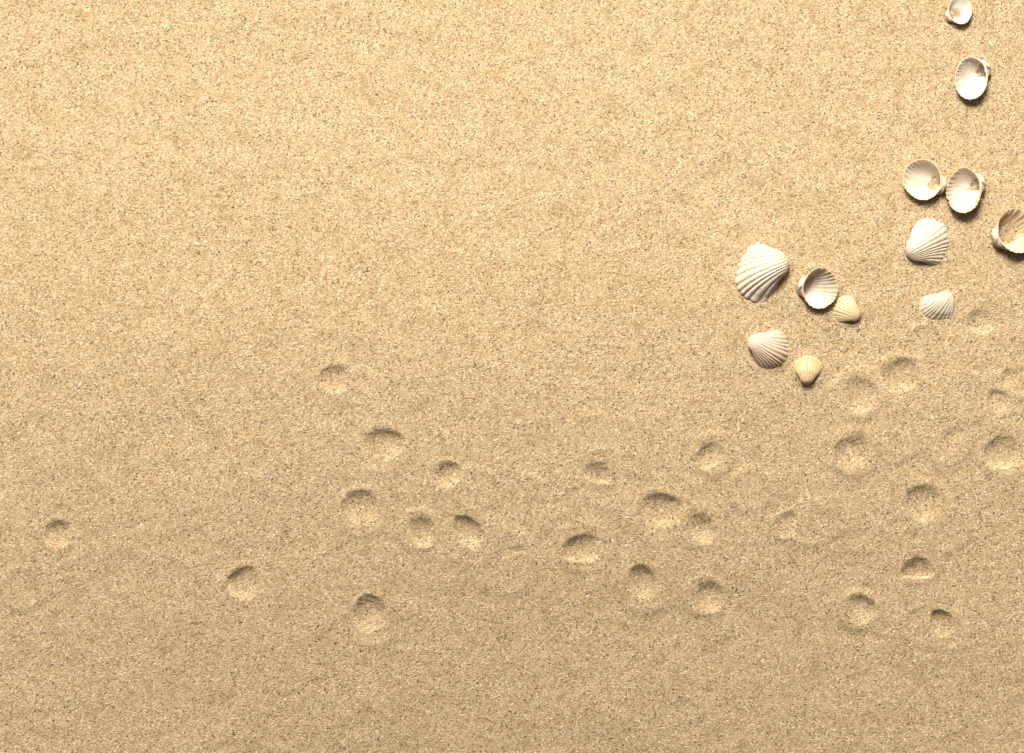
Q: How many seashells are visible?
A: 12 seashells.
